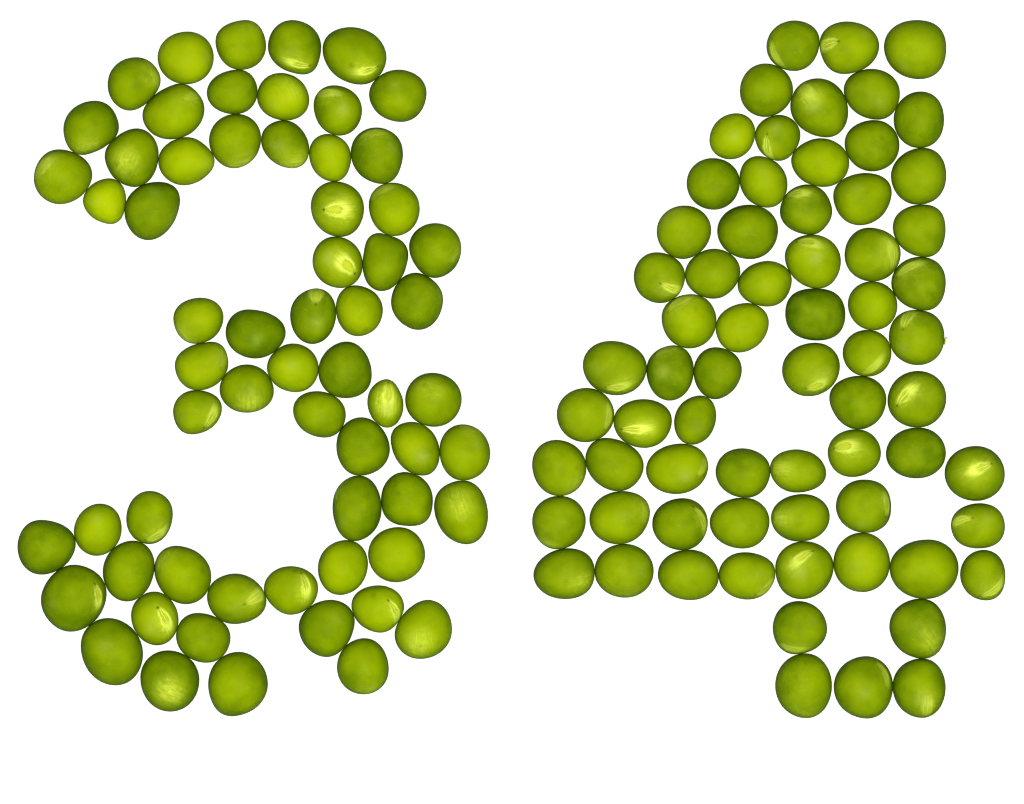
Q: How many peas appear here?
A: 131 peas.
